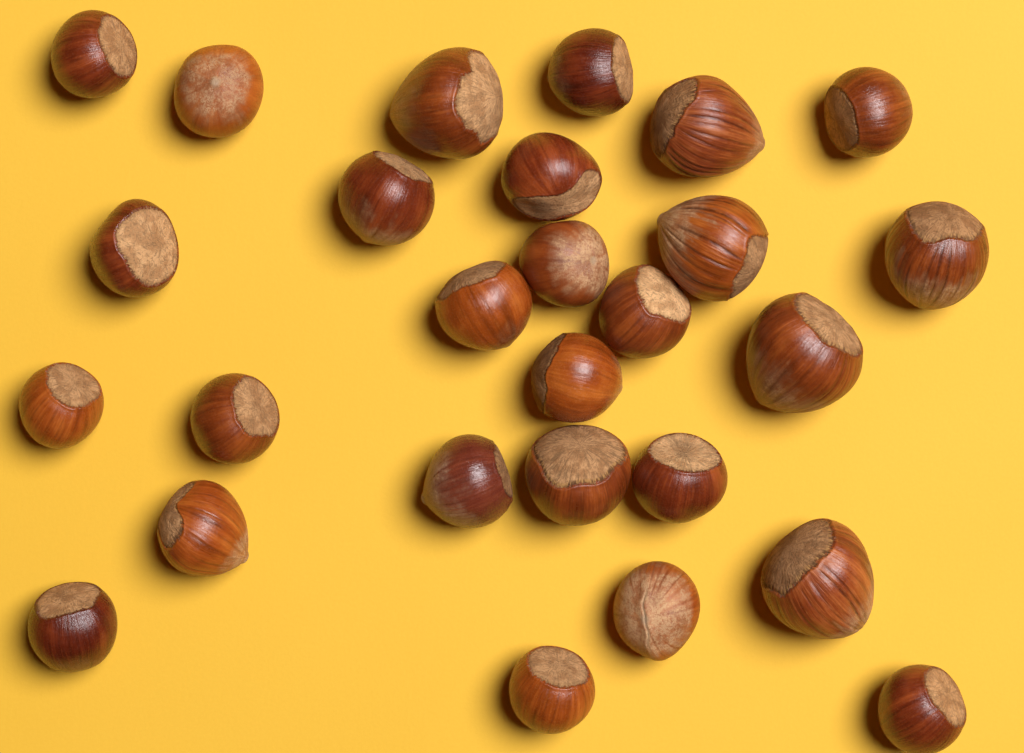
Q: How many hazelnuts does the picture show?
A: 27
